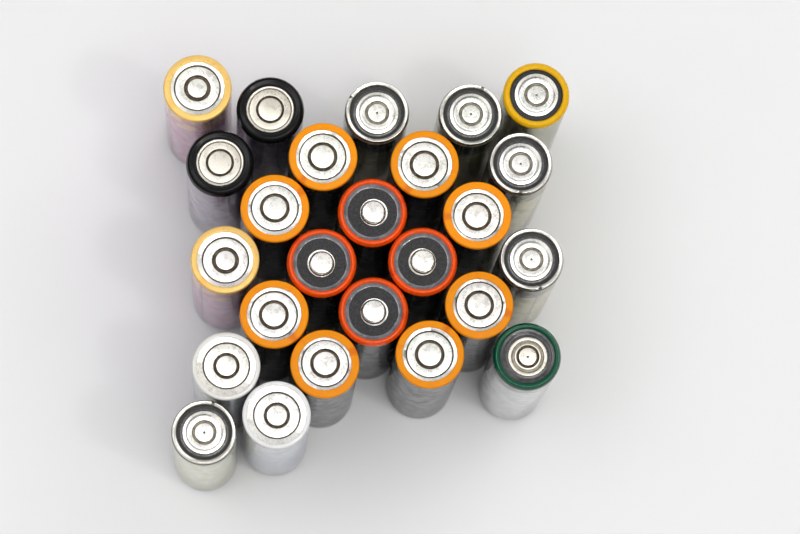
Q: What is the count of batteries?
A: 25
